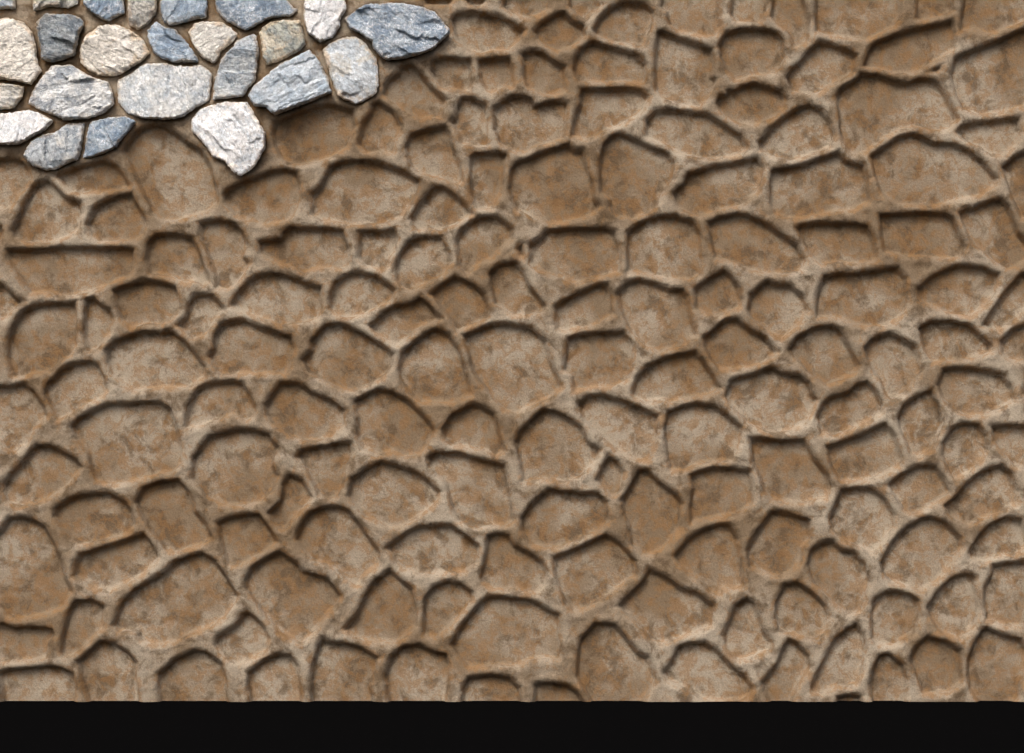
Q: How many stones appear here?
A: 24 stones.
